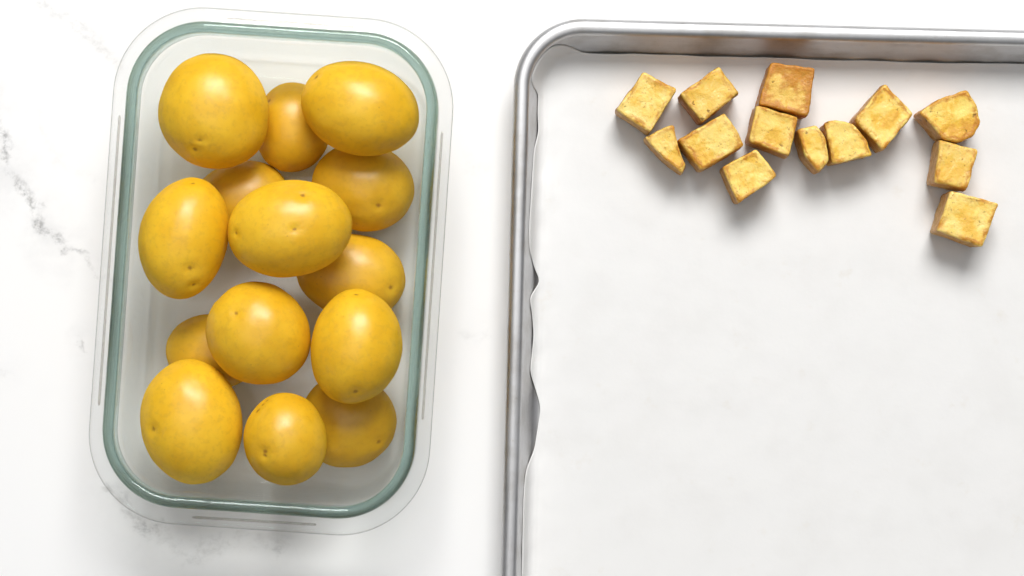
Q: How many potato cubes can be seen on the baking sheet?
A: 13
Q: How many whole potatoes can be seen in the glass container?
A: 14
